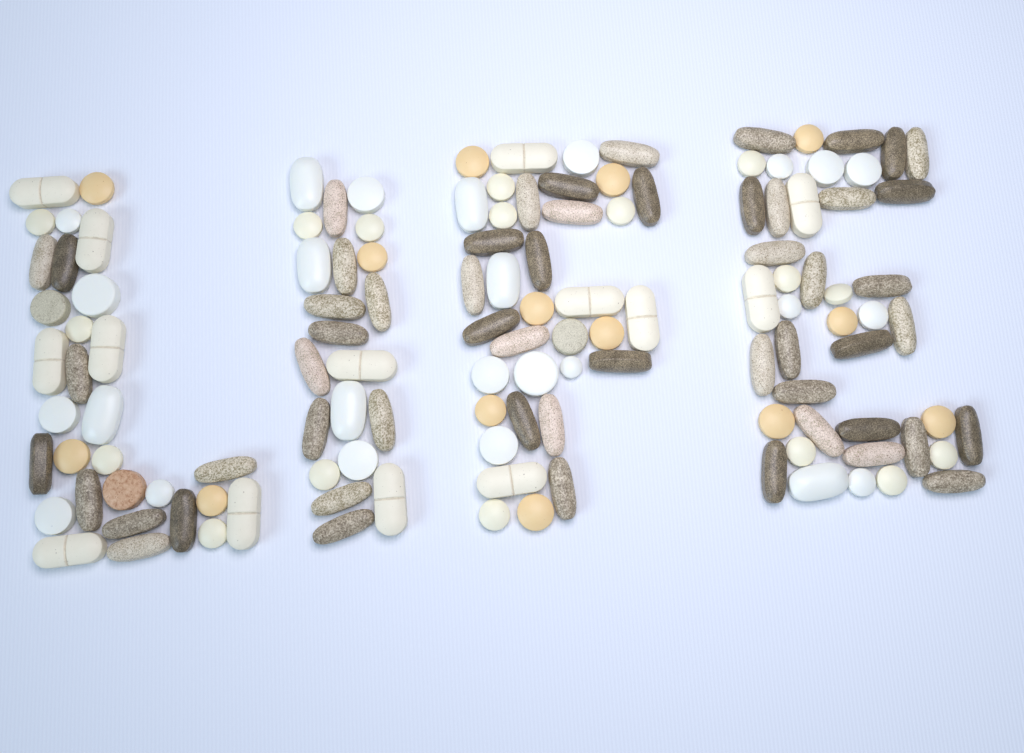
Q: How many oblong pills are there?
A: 77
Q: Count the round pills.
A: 52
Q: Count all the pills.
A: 129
